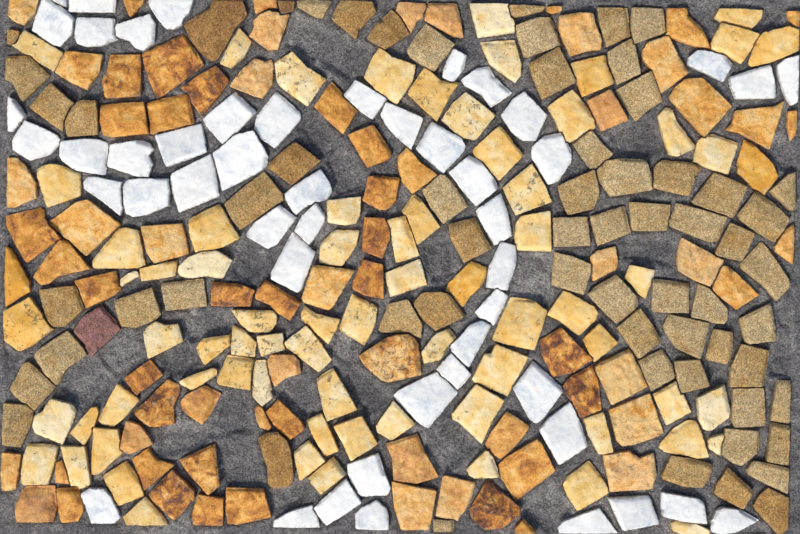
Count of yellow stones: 73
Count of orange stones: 70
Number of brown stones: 64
